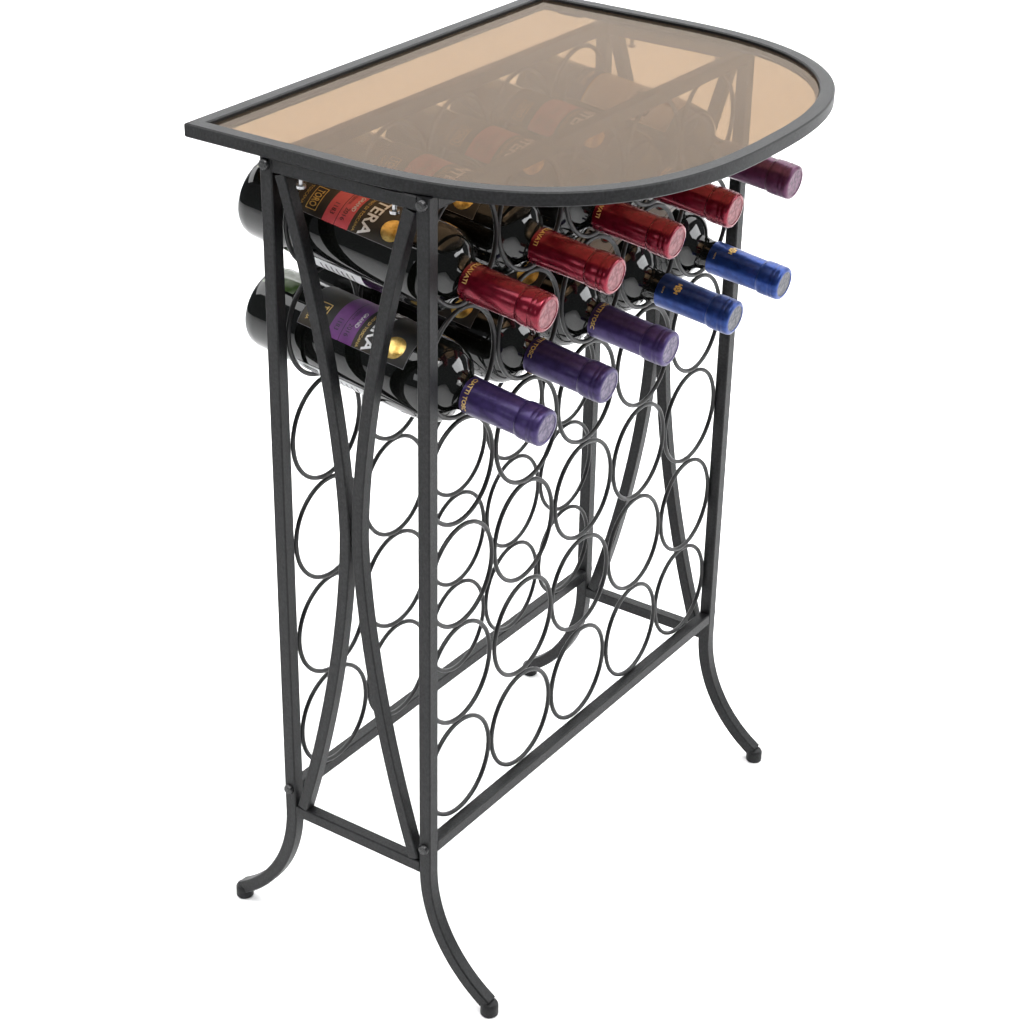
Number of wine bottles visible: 10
